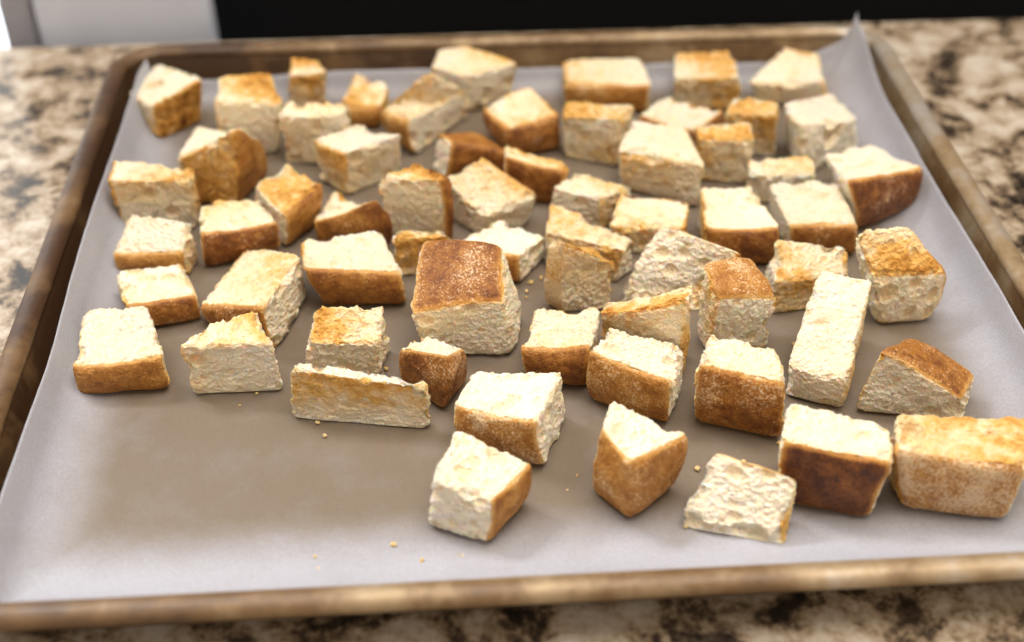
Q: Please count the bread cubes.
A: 63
